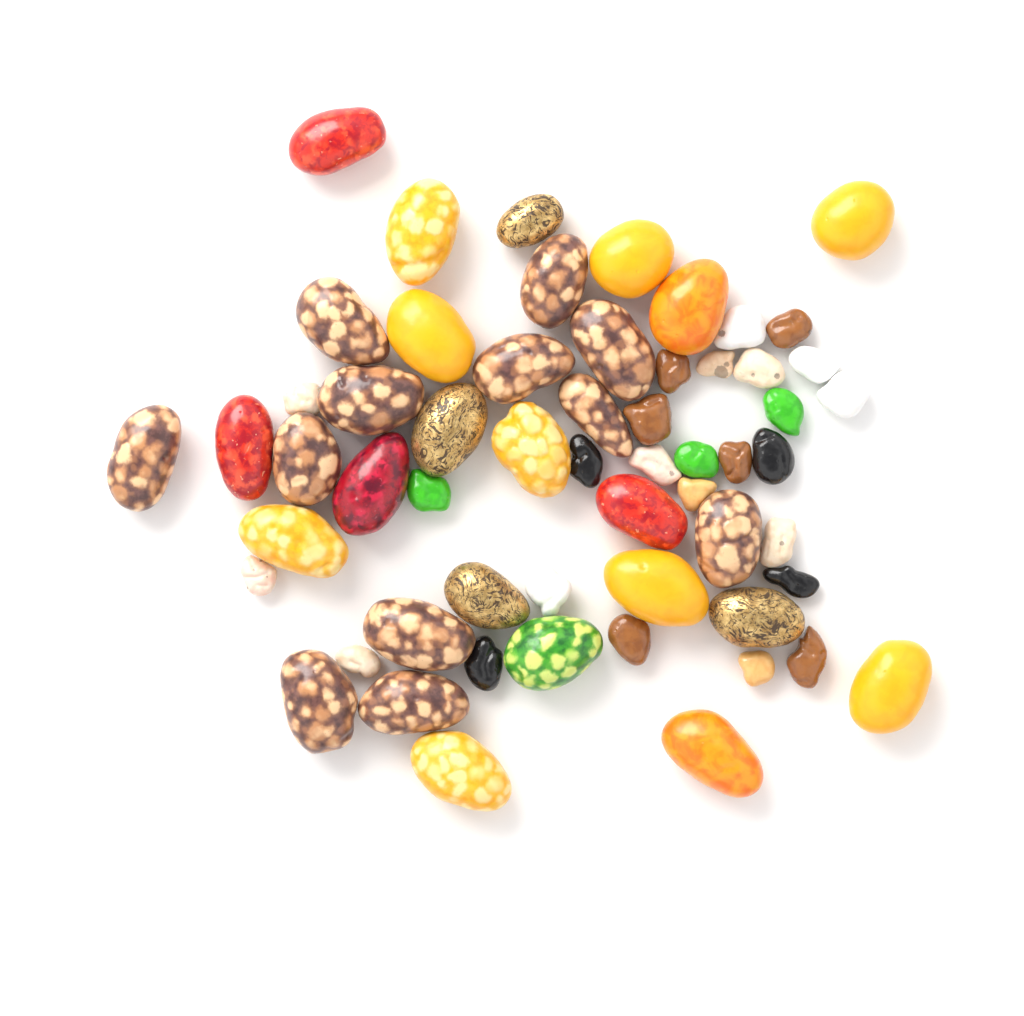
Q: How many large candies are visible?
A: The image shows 32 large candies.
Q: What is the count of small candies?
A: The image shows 26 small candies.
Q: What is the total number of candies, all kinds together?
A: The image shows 58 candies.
